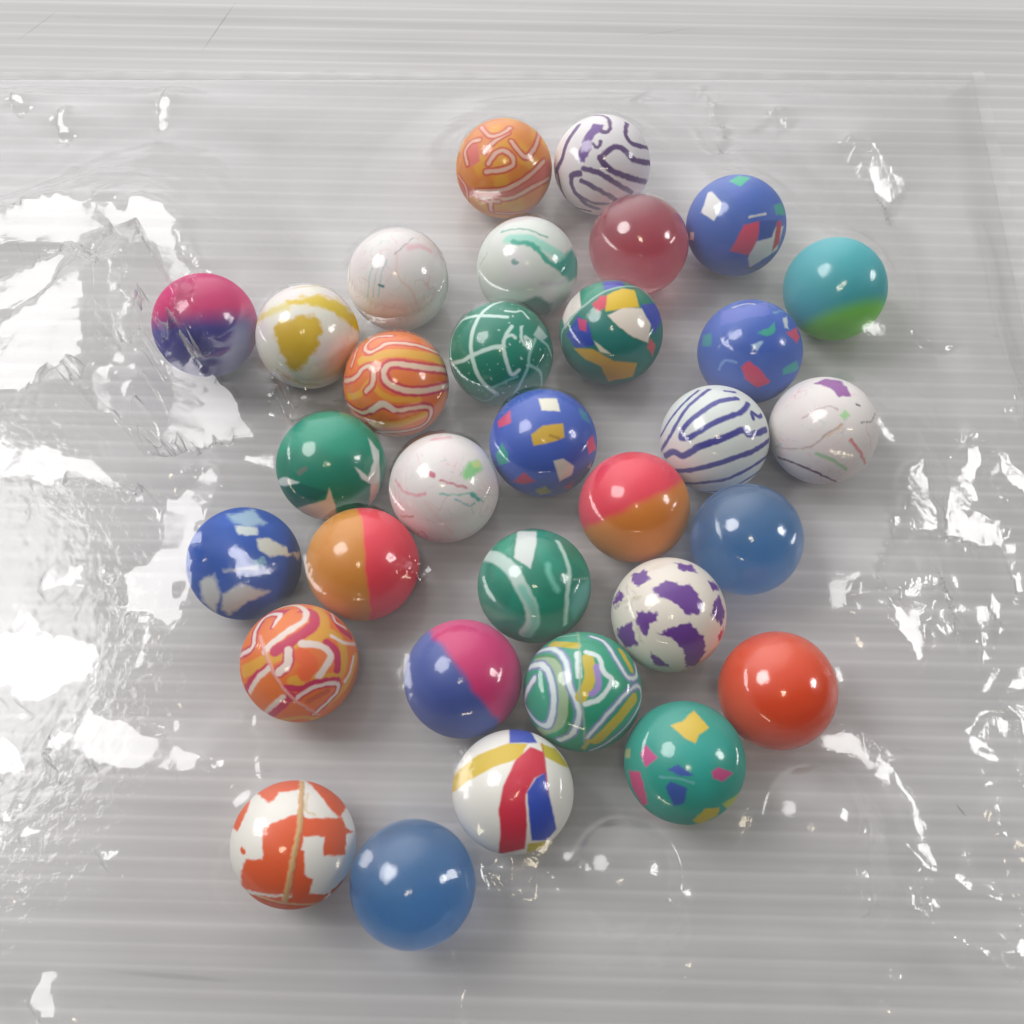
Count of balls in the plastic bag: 32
